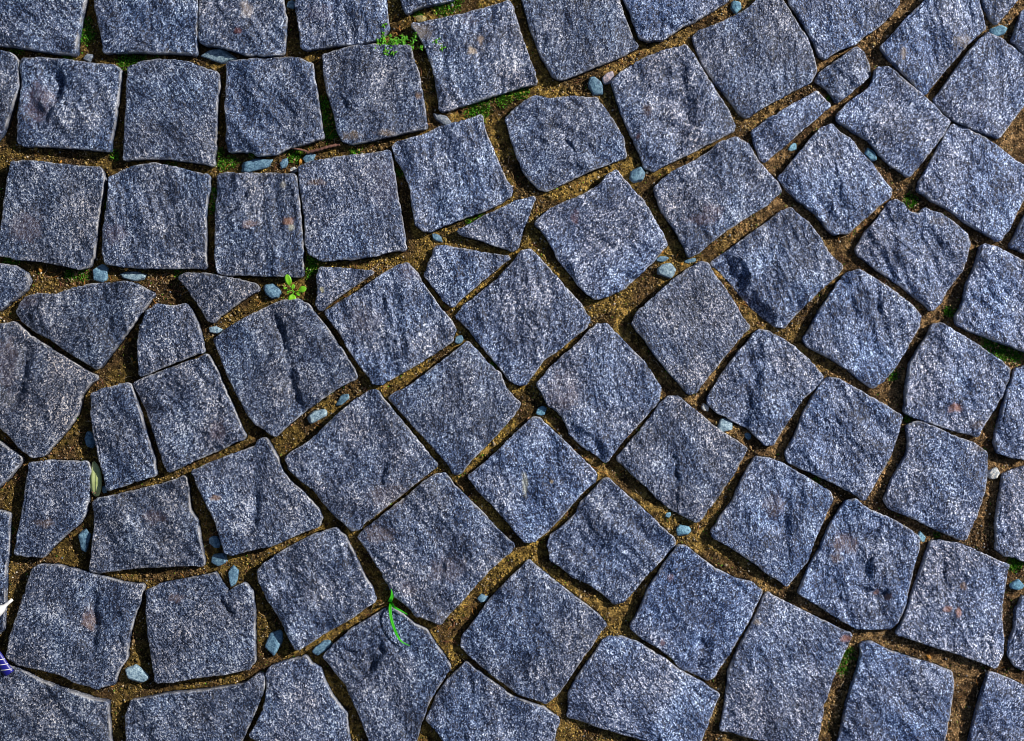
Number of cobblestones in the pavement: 88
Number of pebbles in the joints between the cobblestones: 46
